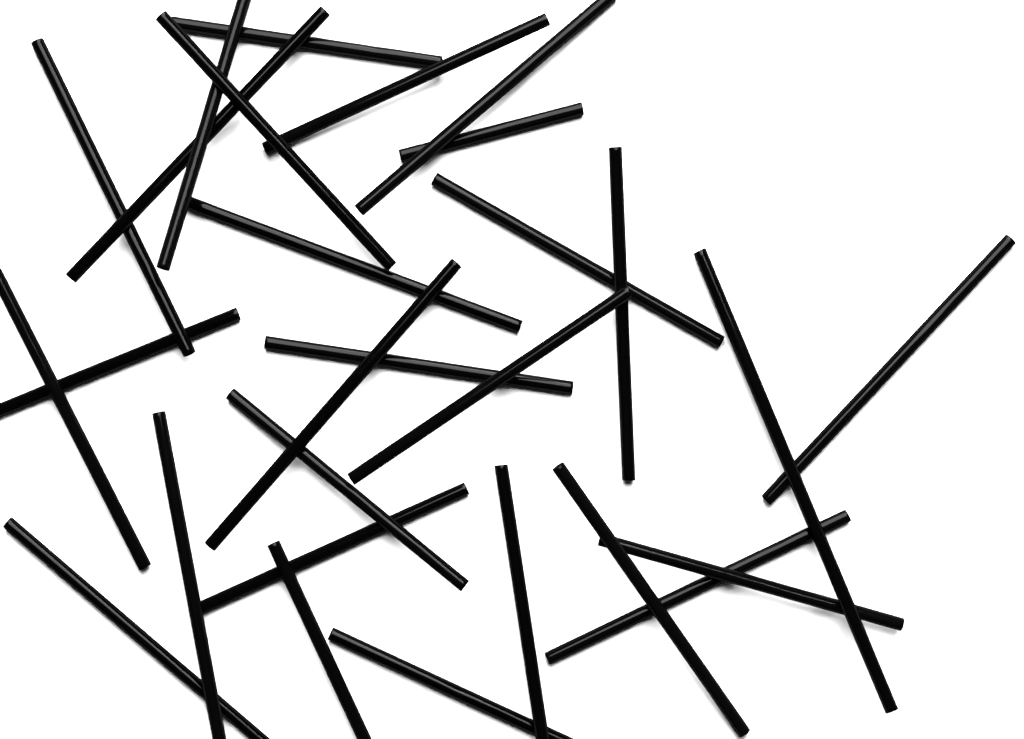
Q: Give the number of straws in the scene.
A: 28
